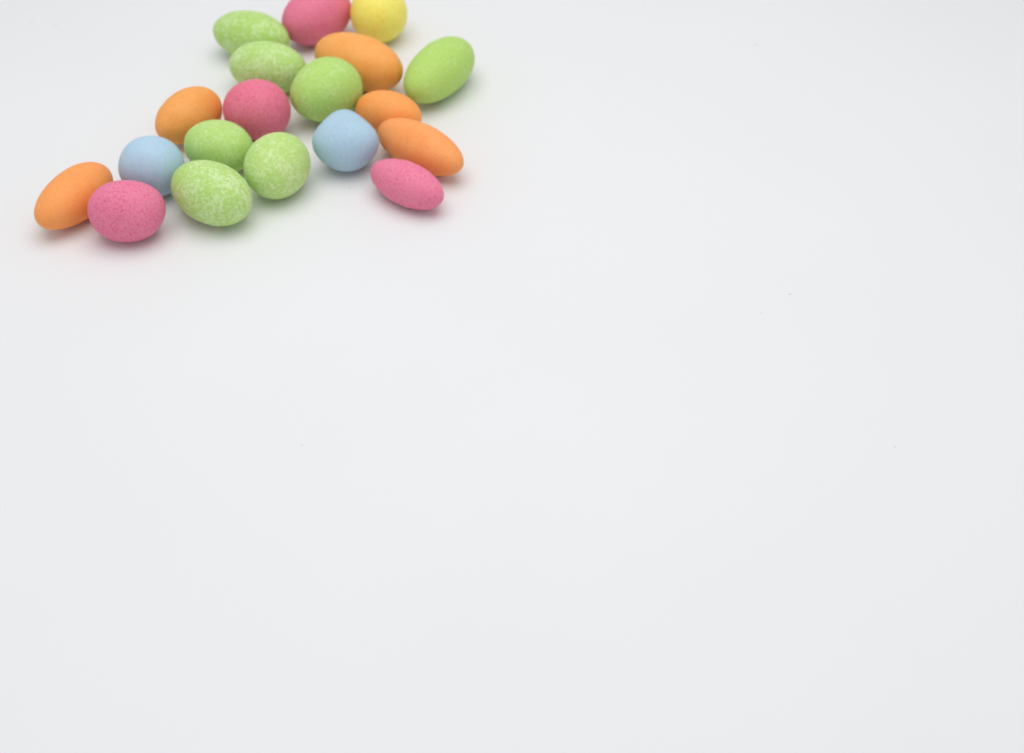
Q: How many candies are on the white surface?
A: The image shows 19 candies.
